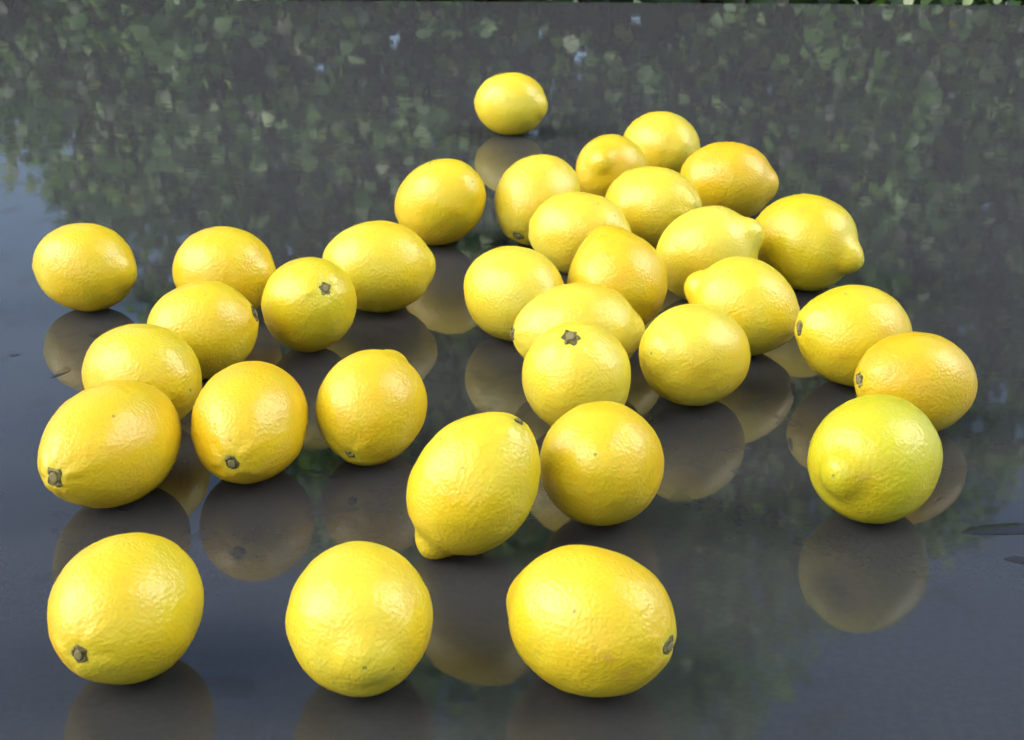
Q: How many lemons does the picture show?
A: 33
